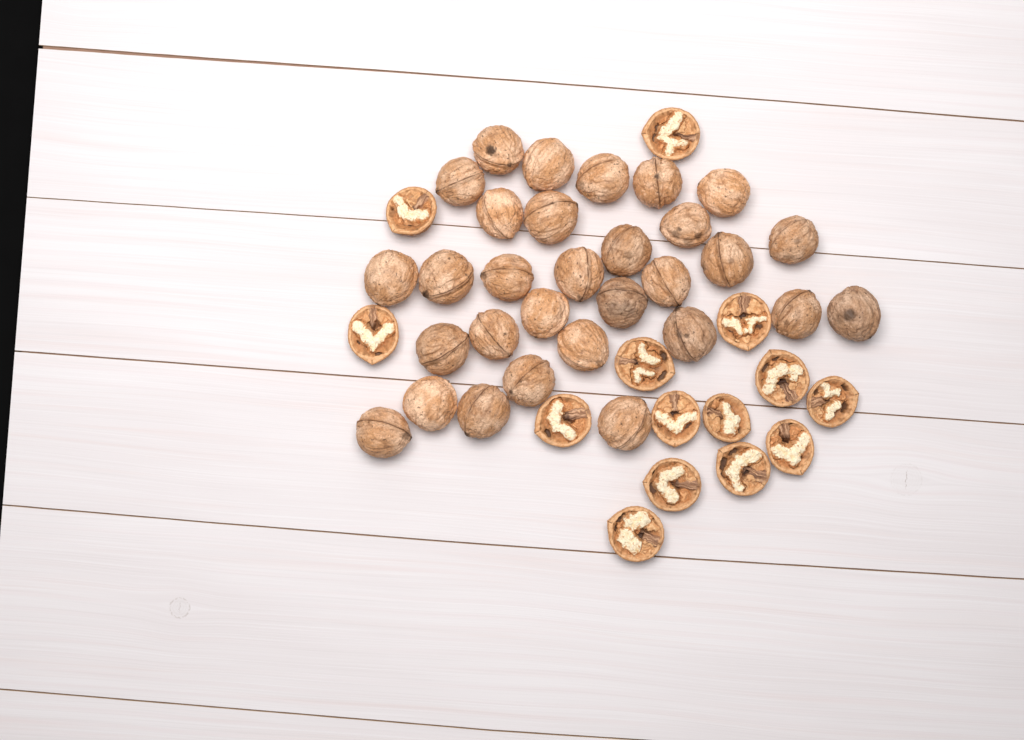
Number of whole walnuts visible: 30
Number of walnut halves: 14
